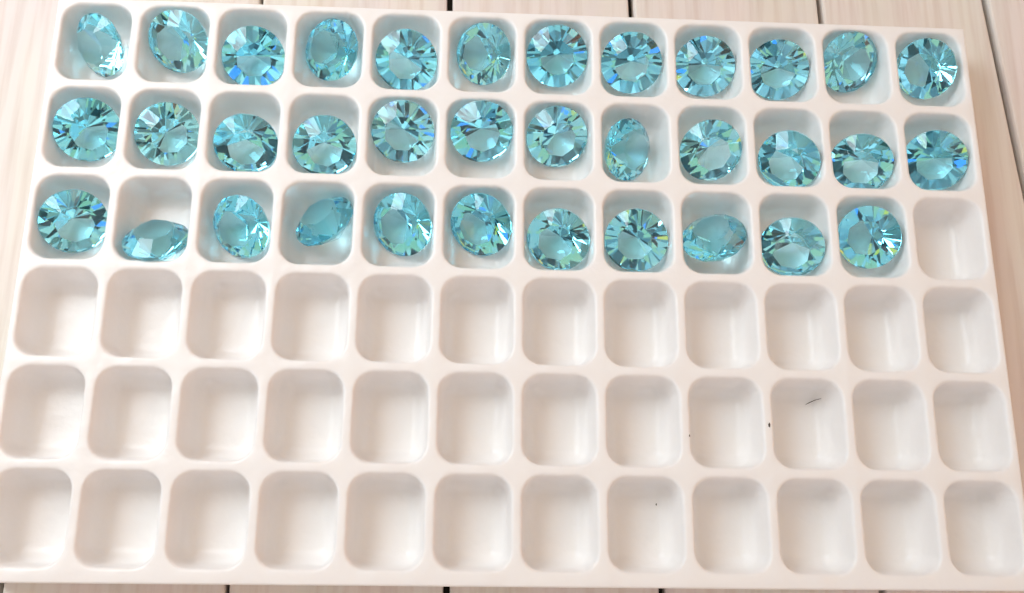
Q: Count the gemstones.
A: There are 35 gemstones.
